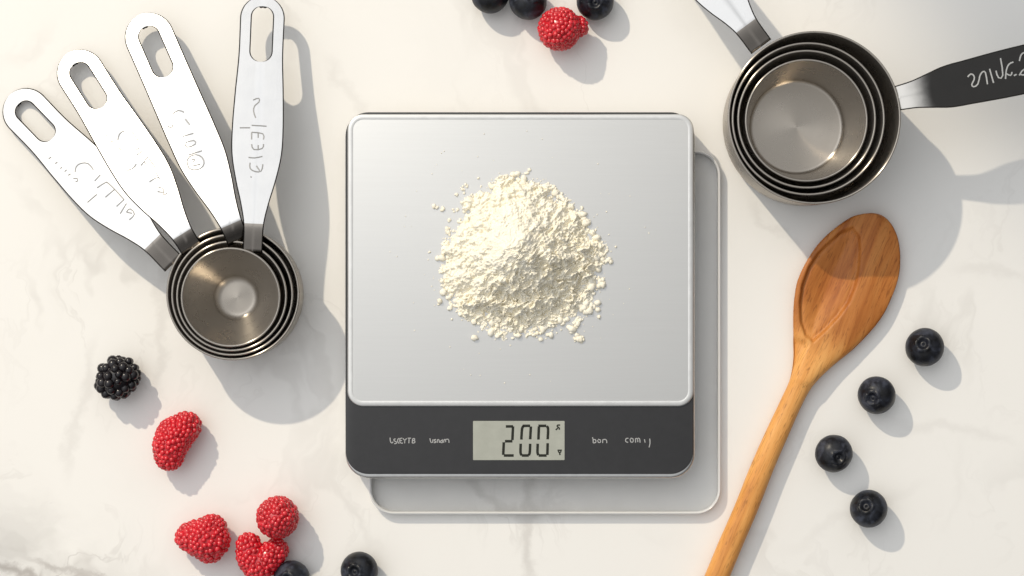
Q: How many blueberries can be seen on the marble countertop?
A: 9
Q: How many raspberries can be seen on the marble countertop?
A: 5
